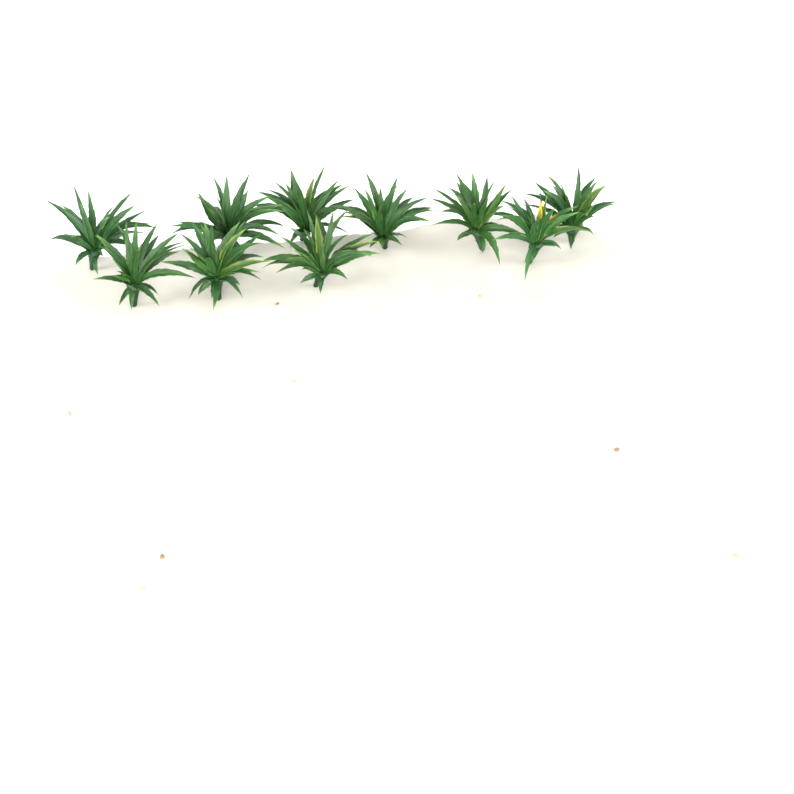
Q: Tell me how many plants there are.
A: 10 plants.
